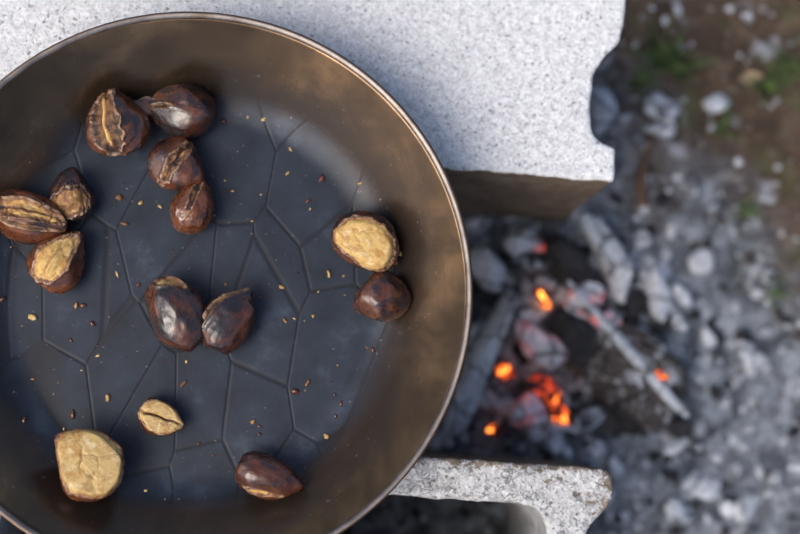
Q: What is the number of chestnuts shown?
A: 14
